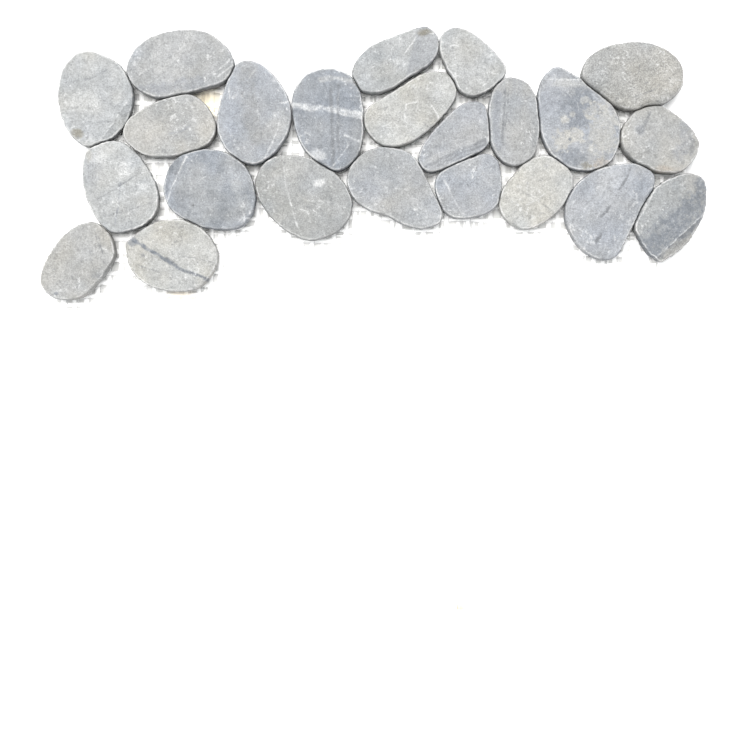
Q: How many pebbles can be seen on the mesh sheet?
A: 23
